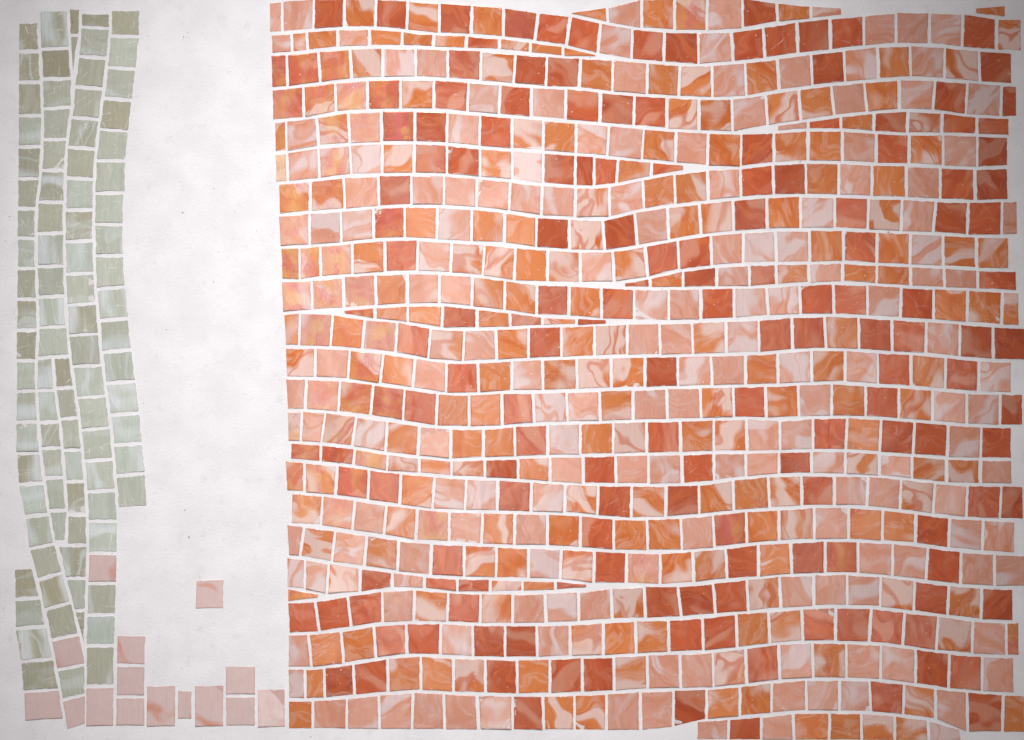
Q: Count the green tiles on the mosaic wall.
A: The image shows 90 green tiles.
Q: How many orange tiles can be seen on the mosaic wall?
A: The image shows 196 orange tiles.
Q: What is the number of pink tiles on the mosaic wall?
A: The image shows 194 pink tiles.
